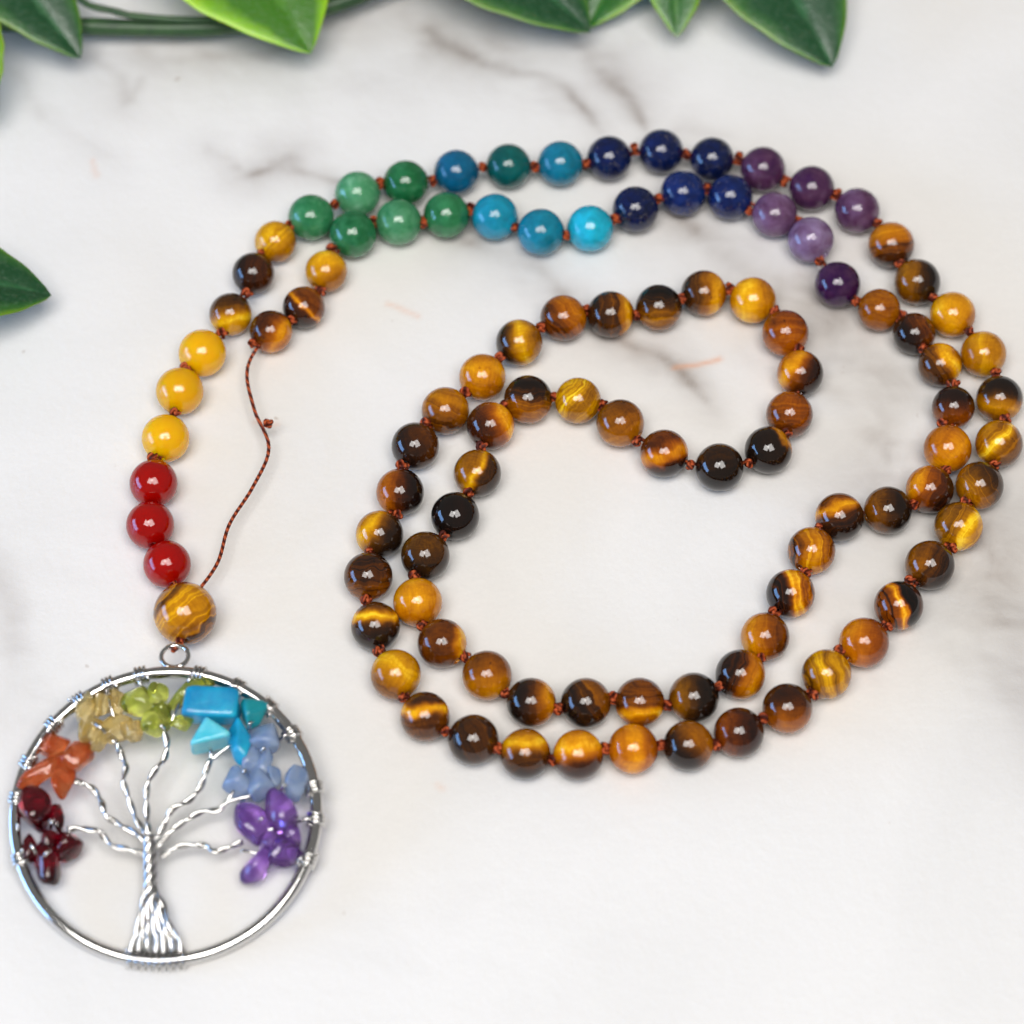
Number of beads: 103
